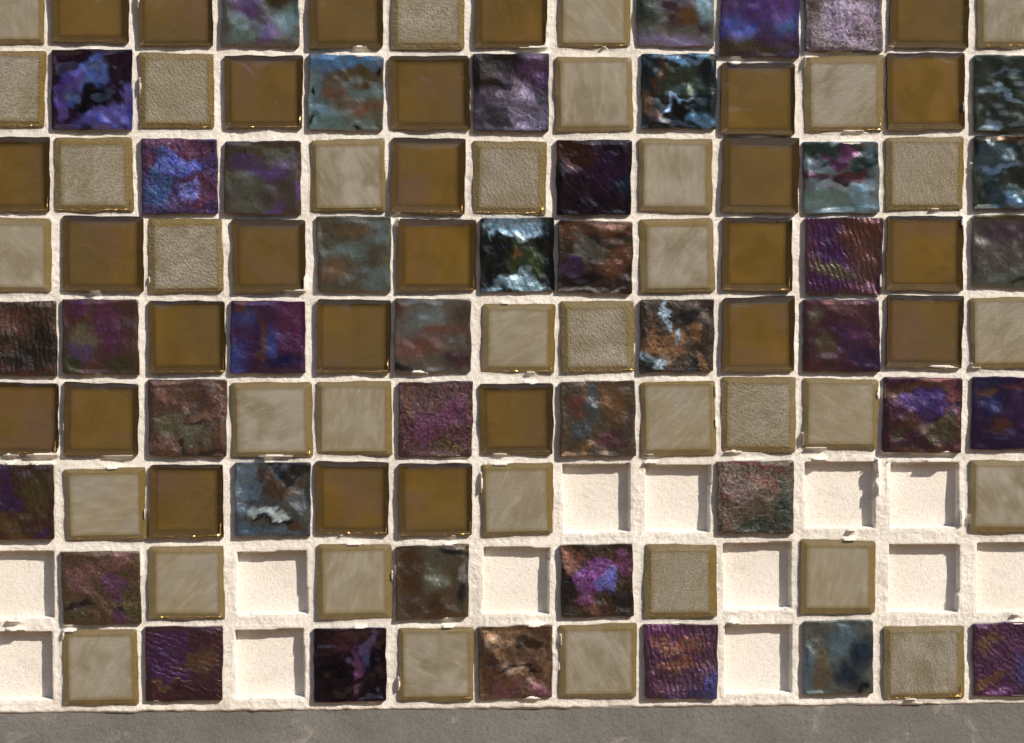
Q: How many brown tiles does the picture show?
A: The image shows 27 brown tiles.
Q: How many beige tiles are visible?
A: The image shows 35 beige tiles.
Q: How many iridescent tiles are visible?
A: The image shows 42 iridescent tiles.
